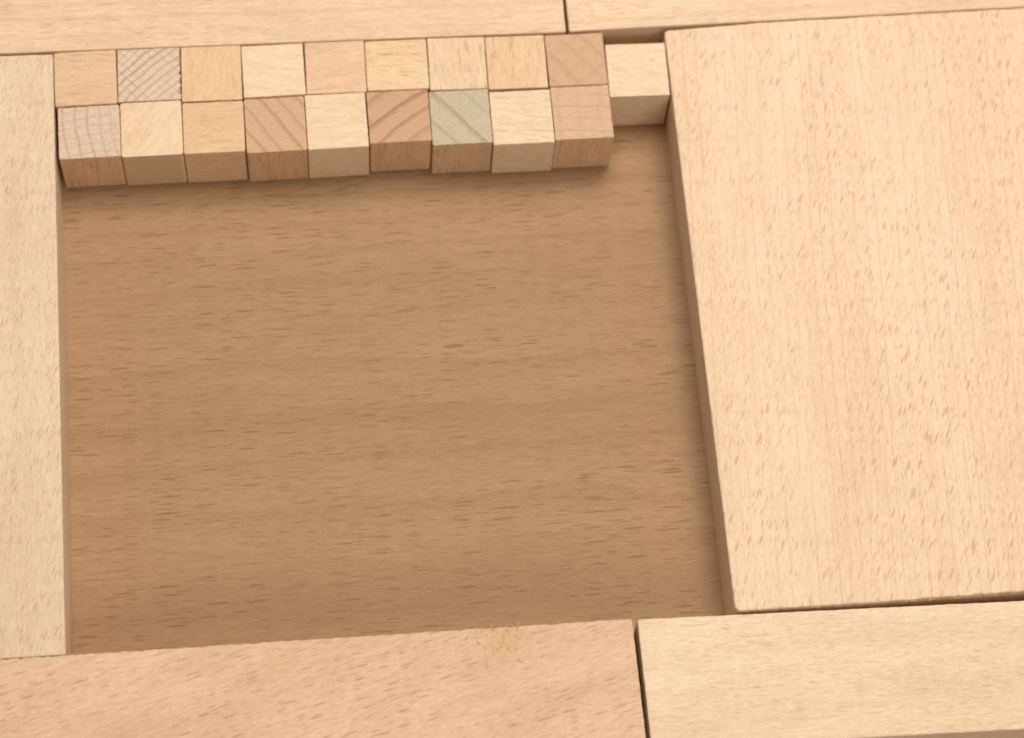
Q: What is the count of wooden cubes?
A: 19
